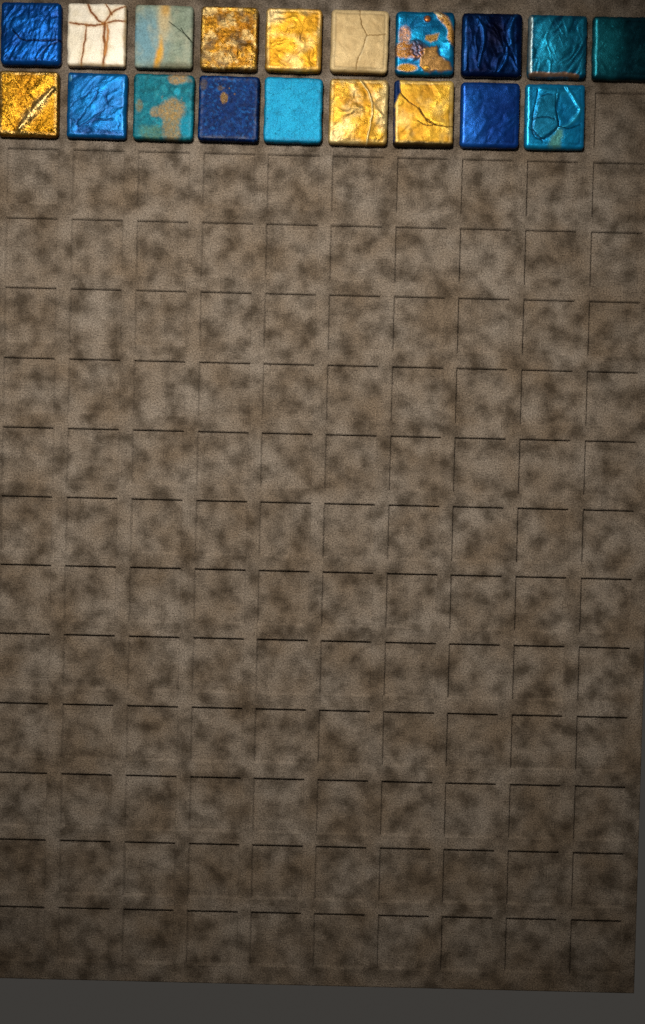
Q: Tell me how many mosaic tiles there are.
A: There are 19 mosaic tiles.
